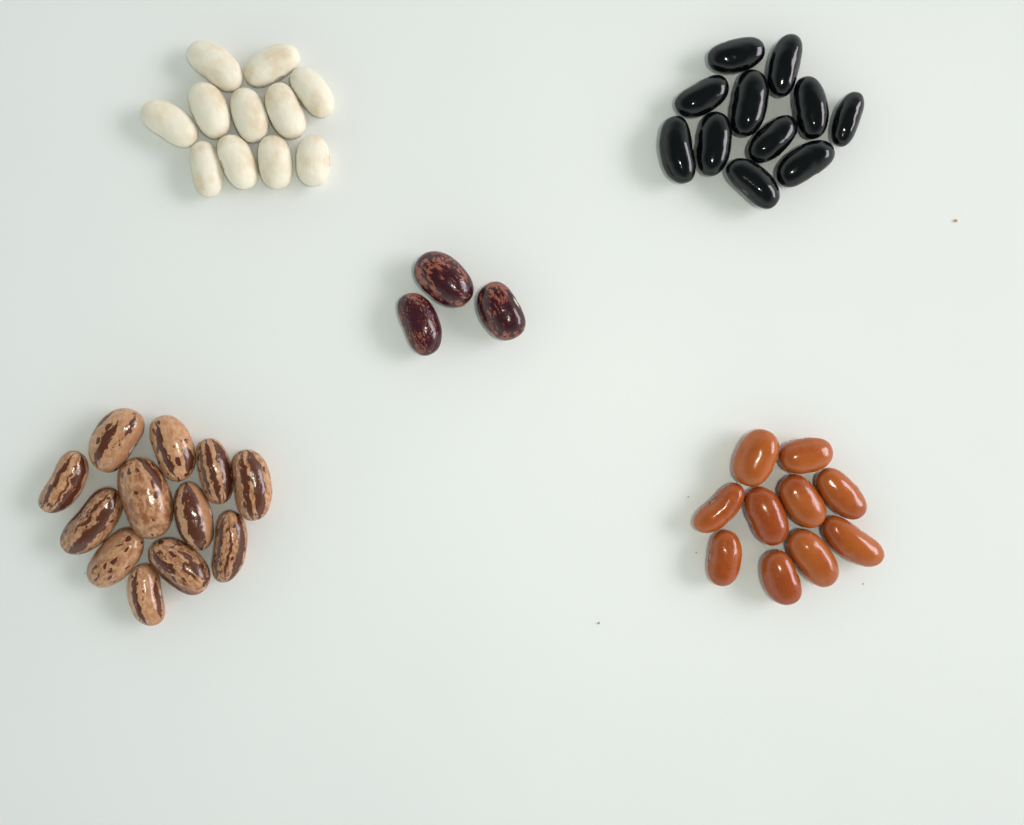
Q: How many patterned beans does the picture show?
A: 15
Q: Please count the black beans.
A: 11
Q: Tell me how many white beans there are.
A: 11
